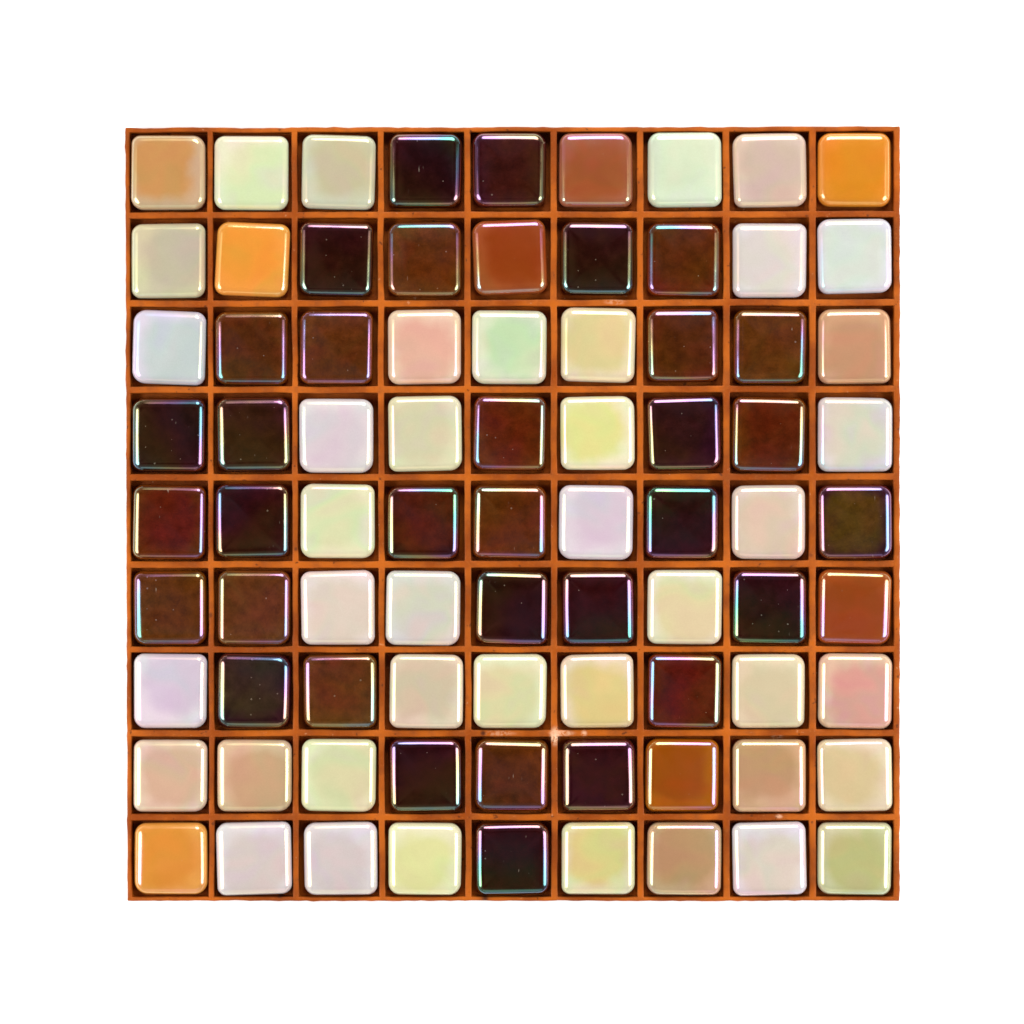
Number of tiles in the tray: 81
